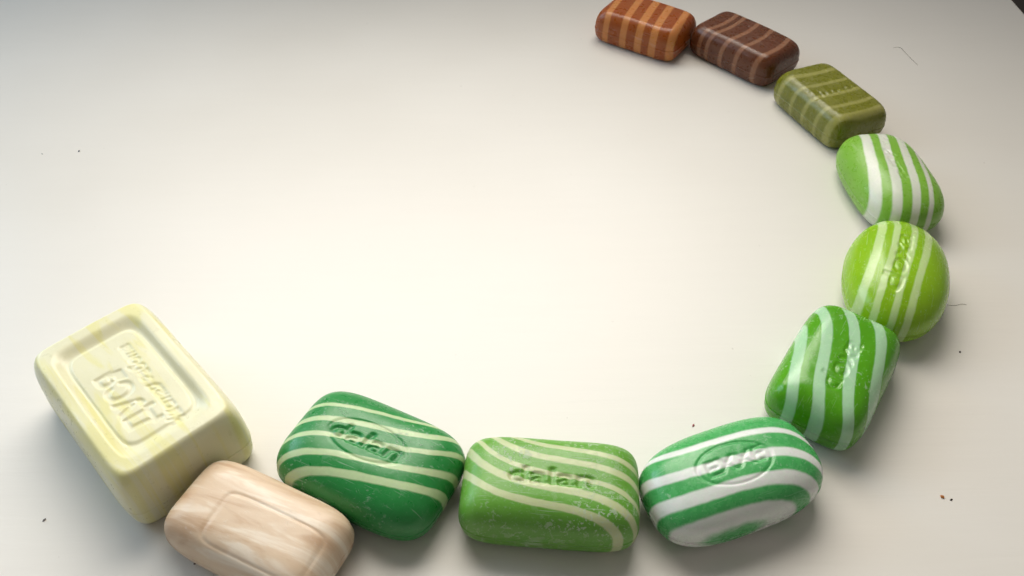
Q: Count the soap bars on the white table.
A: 11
